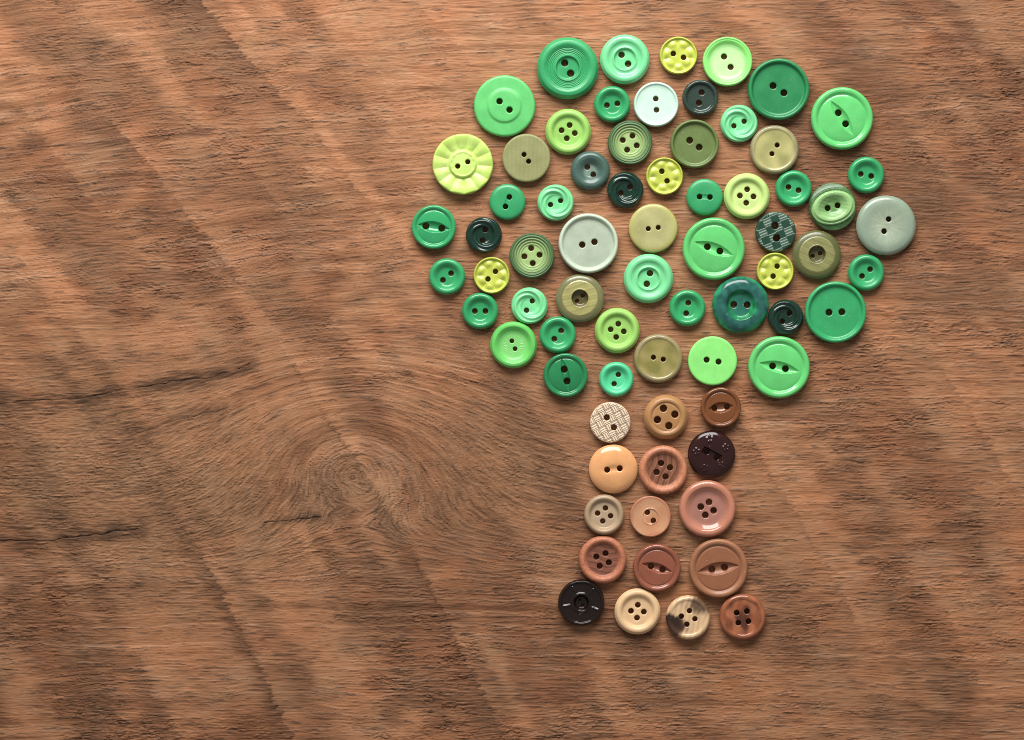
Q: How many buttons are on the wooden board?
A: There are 72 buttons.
